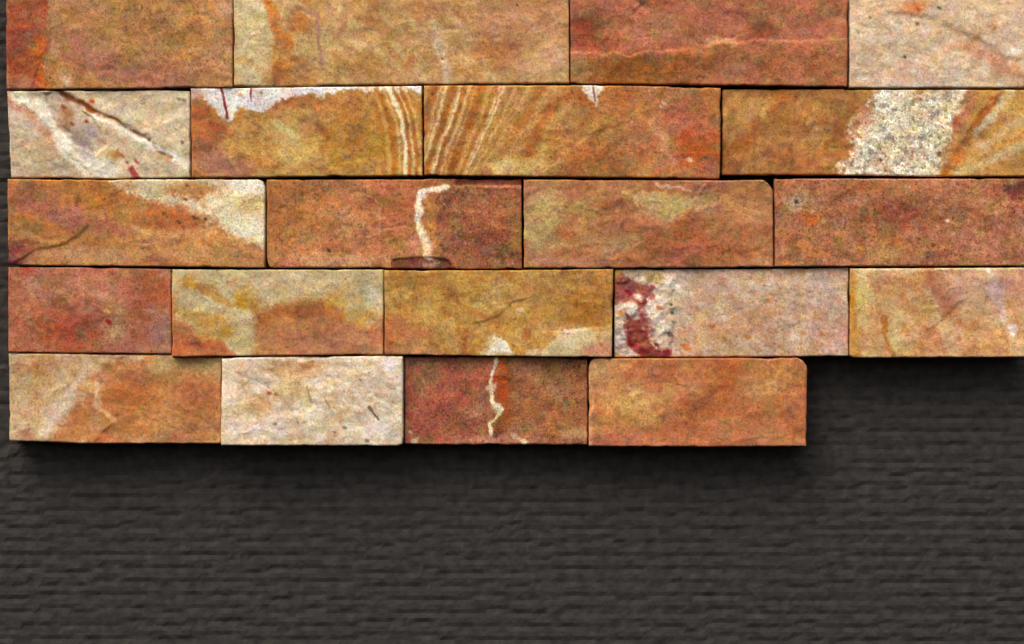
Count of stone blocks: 21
